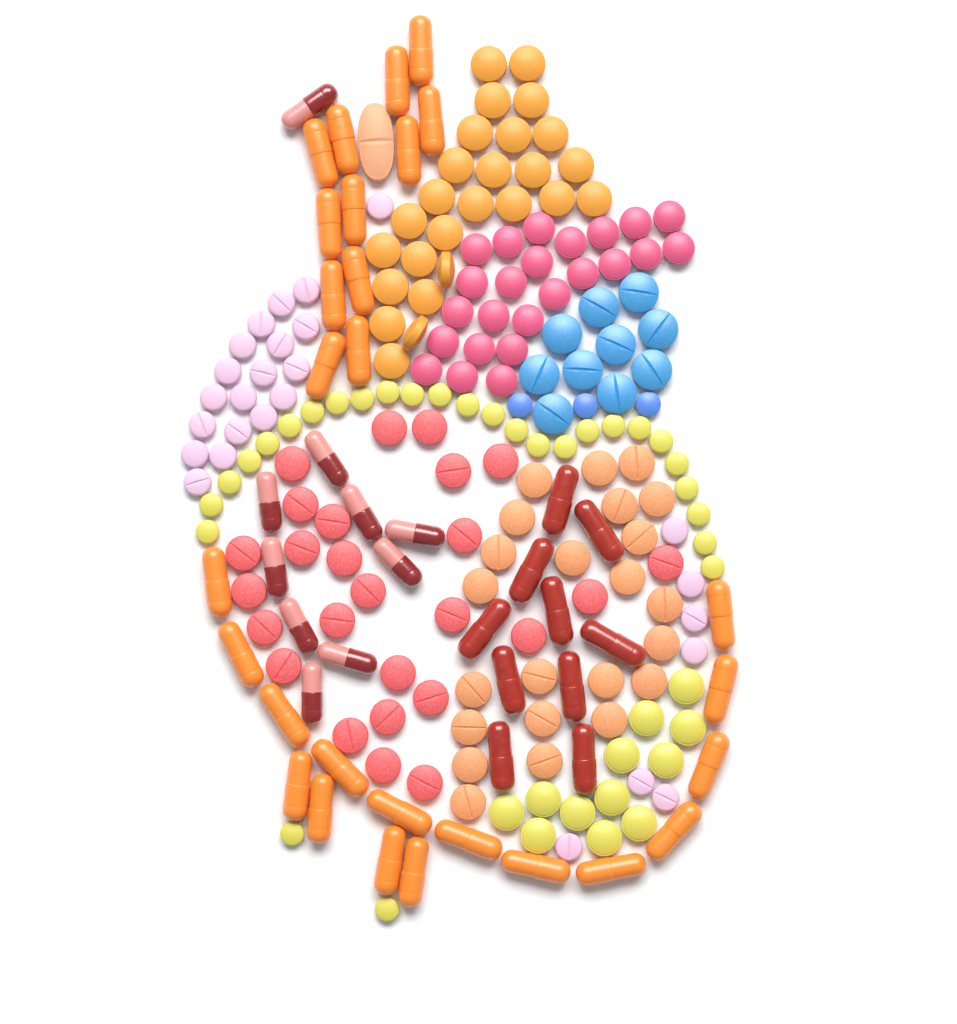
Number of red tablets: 26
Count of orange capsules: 28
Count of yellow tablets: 40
